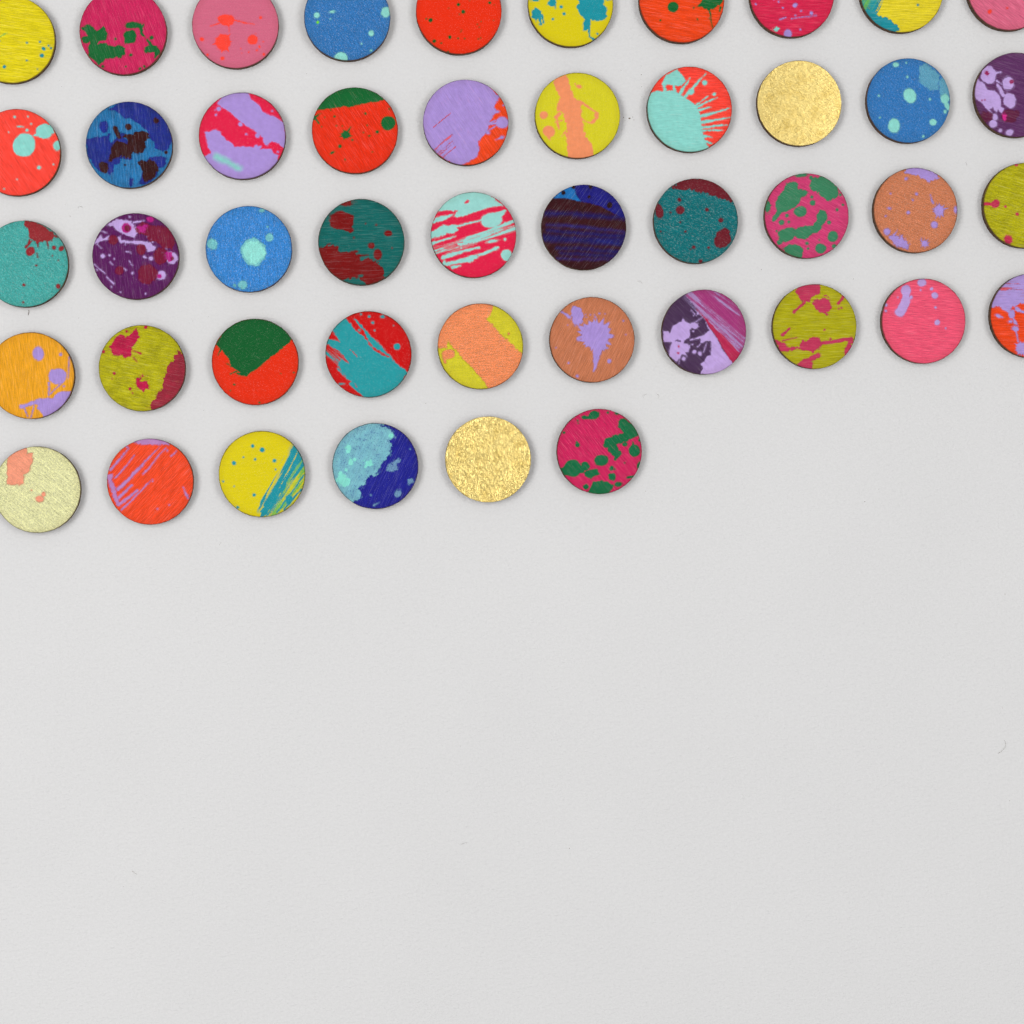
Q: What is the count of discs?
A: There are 46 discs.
